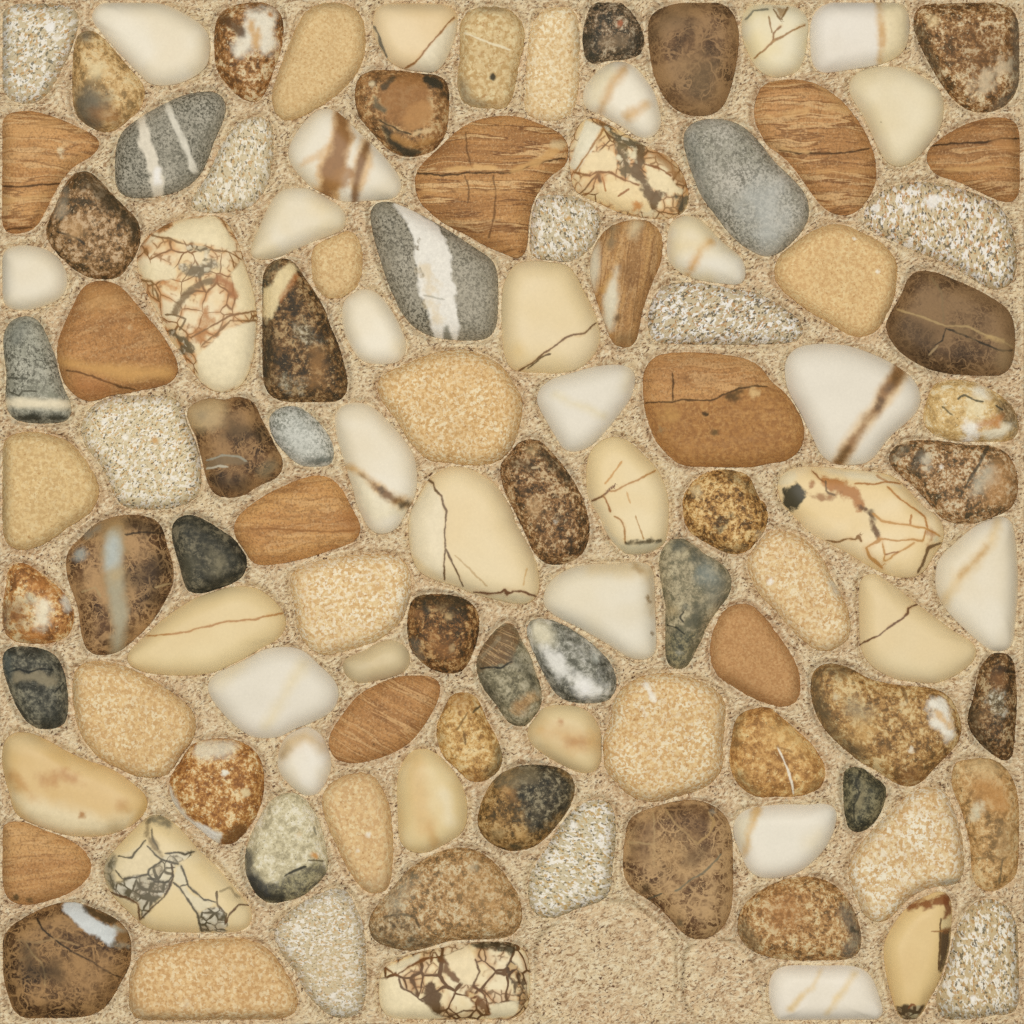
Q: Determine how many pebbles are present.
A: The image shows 109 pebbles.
